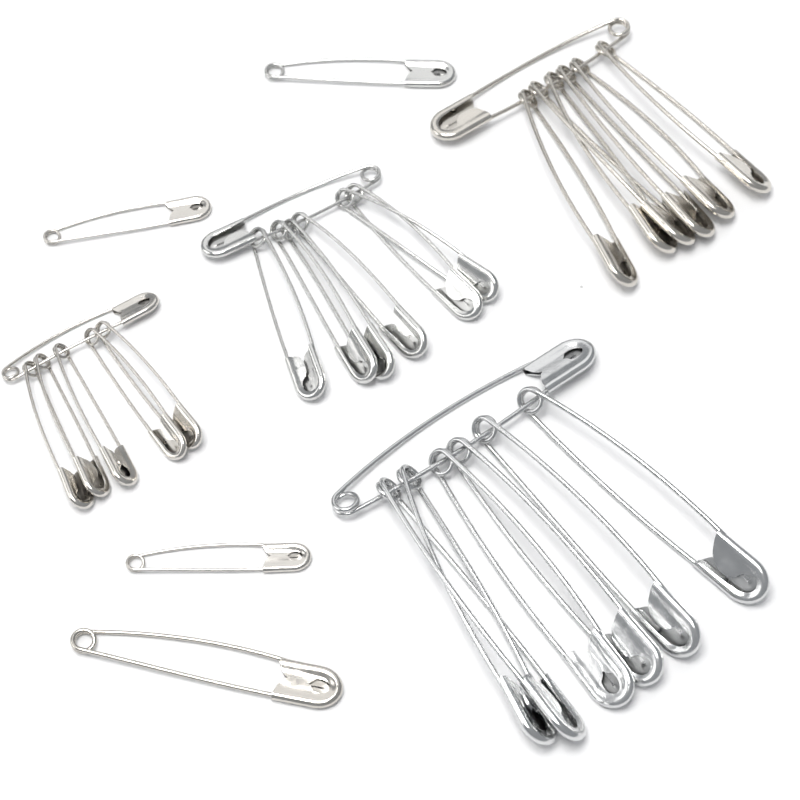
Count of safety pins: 31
